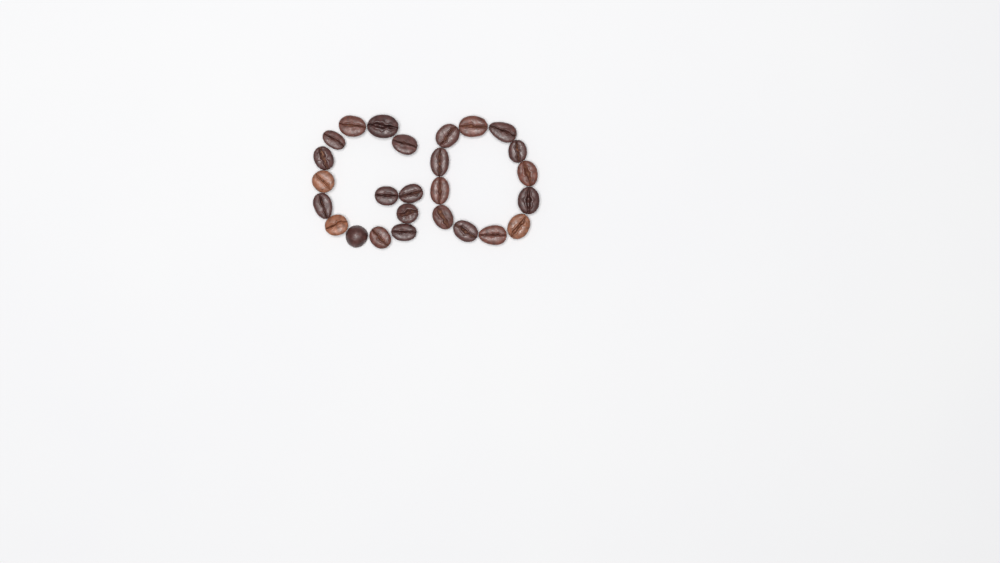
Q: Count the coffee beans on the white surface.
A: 26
